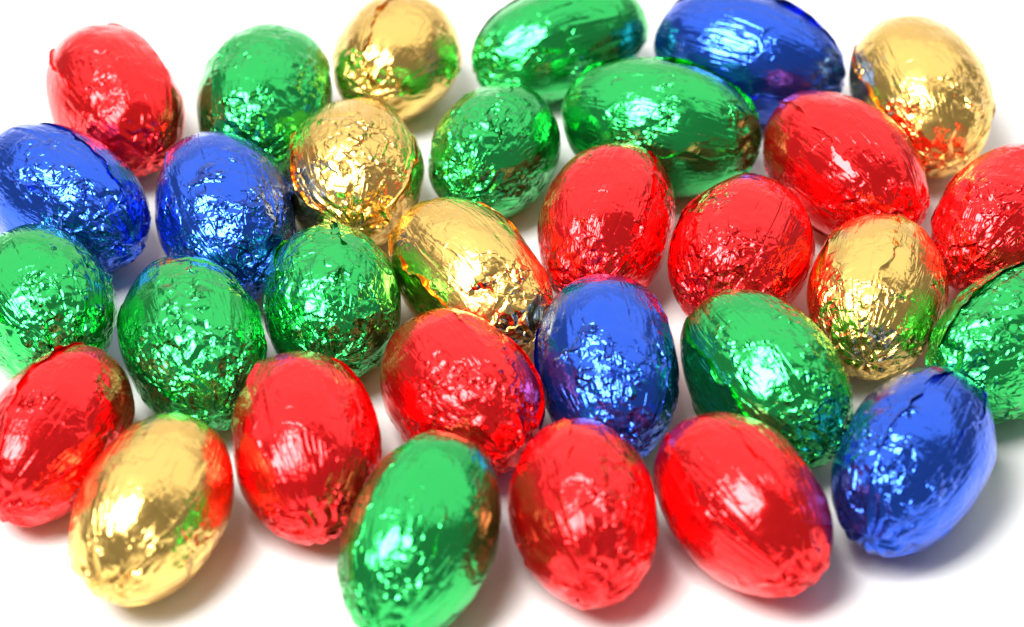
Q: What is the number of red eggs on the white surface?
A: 10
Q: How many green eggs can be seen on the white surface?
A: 10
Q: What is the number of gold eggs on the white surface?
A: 6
